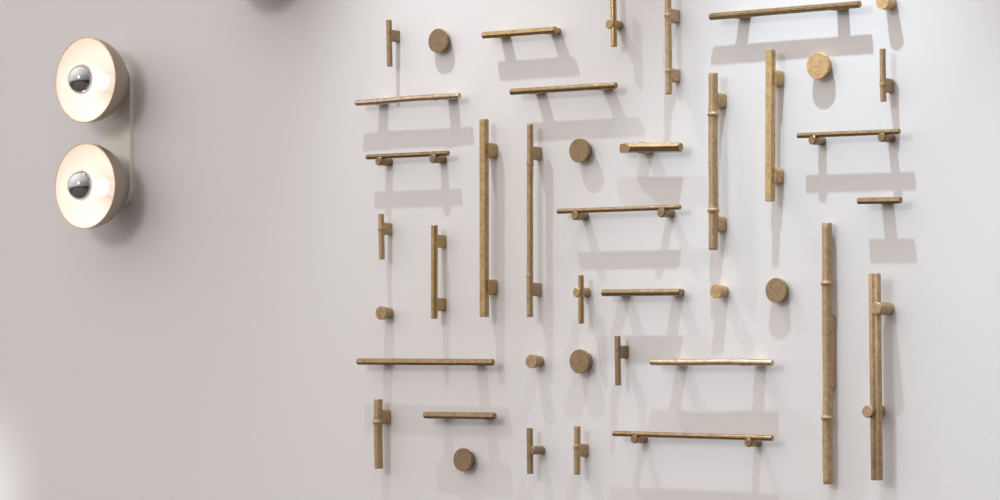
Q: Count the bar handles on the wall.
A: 31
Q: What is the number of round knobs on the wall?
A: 10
